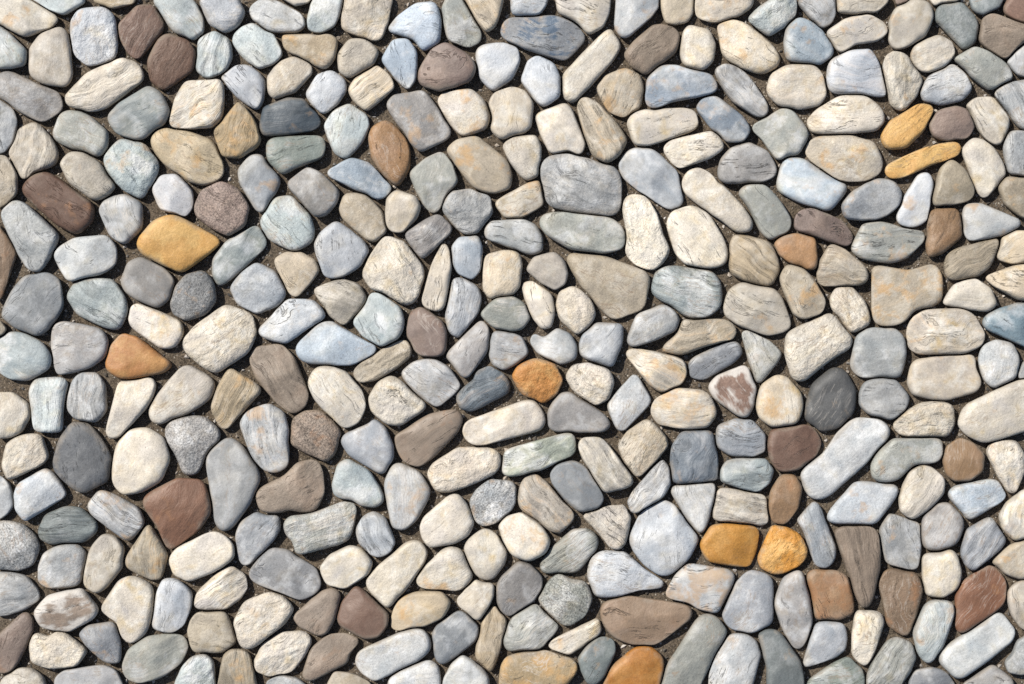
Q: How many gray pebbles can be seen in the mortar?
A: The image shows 165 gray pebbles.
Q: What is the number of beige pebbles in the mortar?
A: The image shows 129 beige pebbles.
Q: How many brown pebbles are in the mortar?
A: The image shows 35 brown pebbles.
